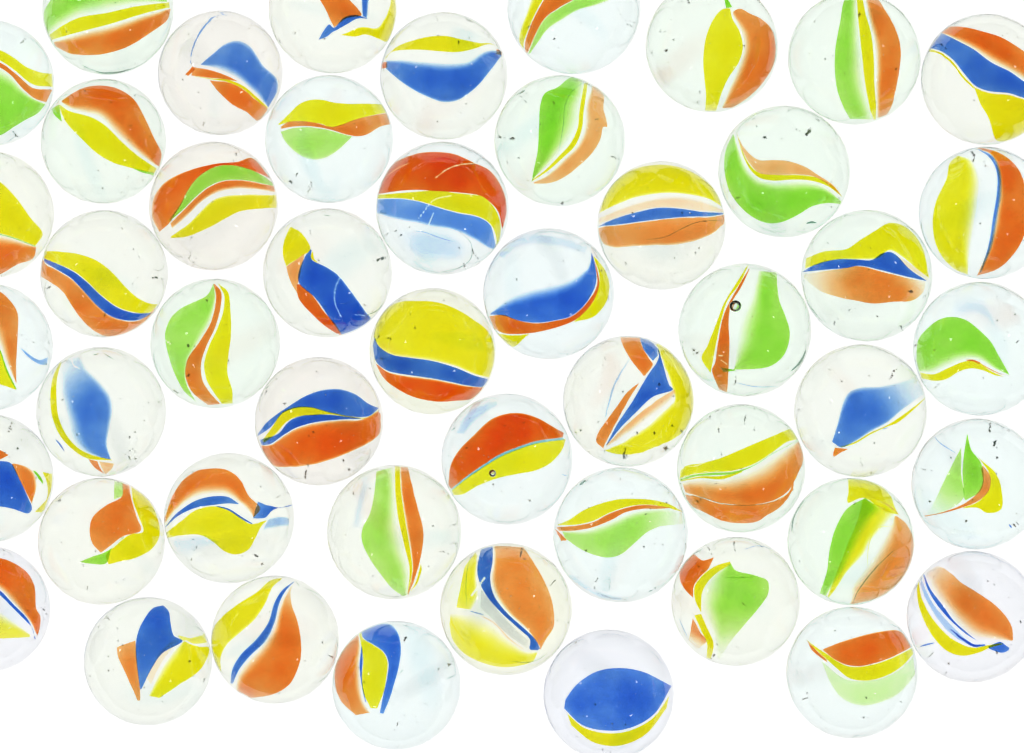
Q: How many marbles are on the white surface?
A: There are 49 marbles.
